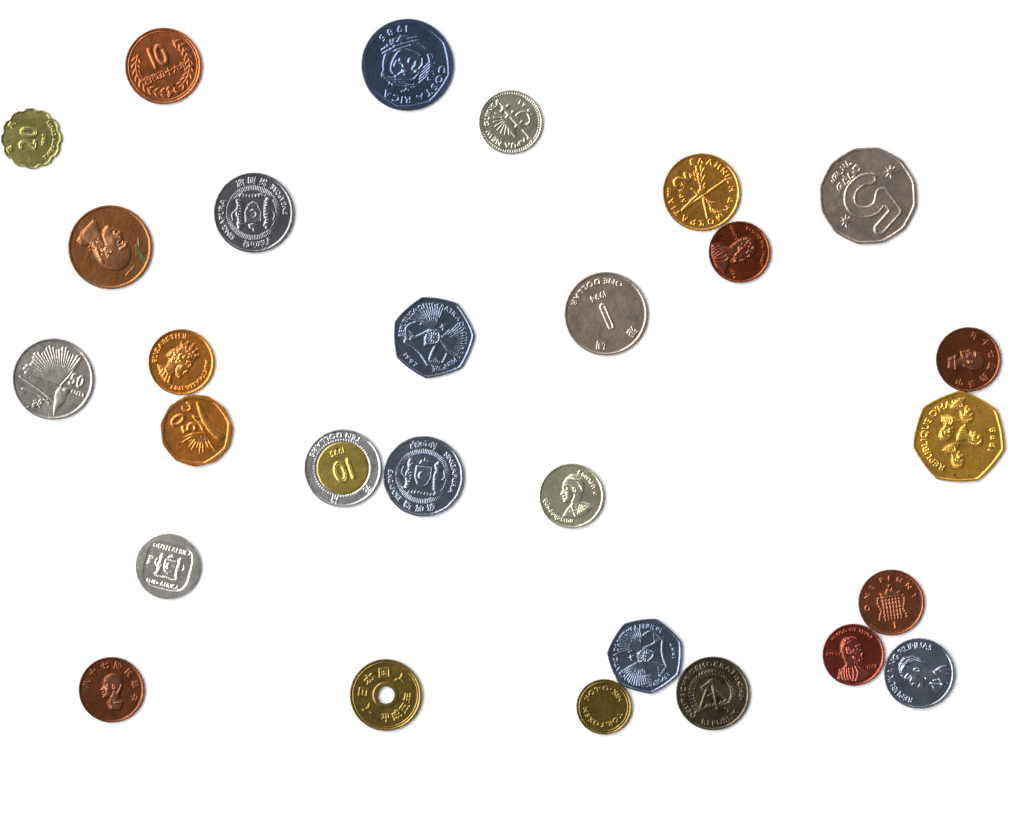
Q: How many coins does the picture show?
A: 28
